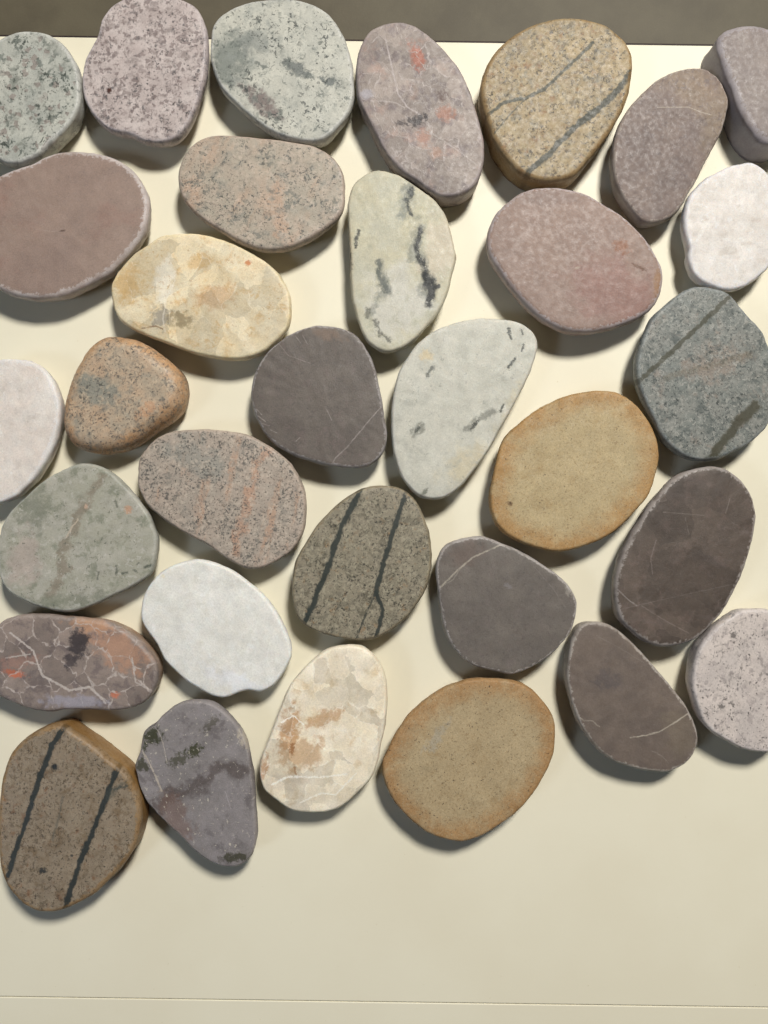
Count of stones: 32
